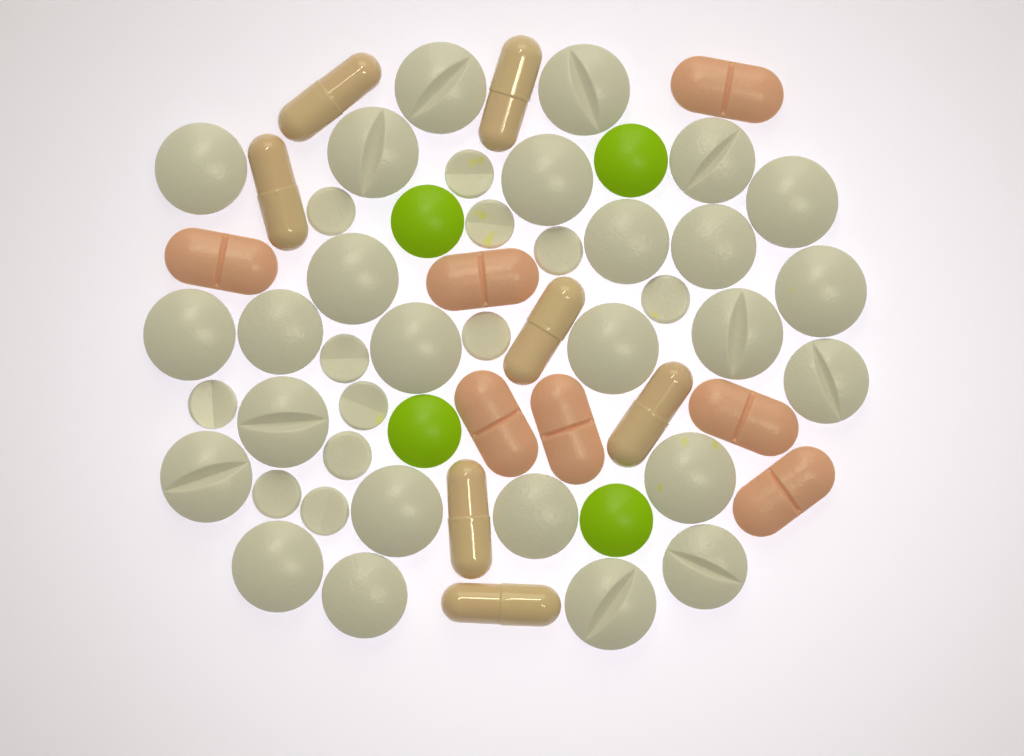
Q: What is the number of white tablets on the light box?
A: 38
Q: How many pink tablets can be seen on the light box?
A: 7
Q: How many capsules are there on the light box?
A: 7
